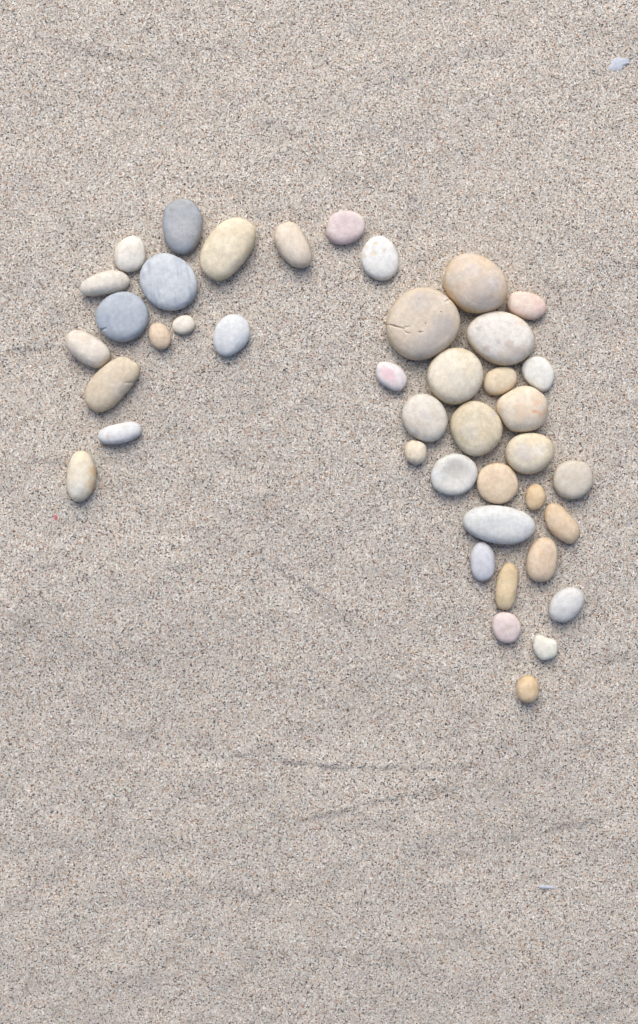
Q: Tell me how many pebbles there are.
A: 42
